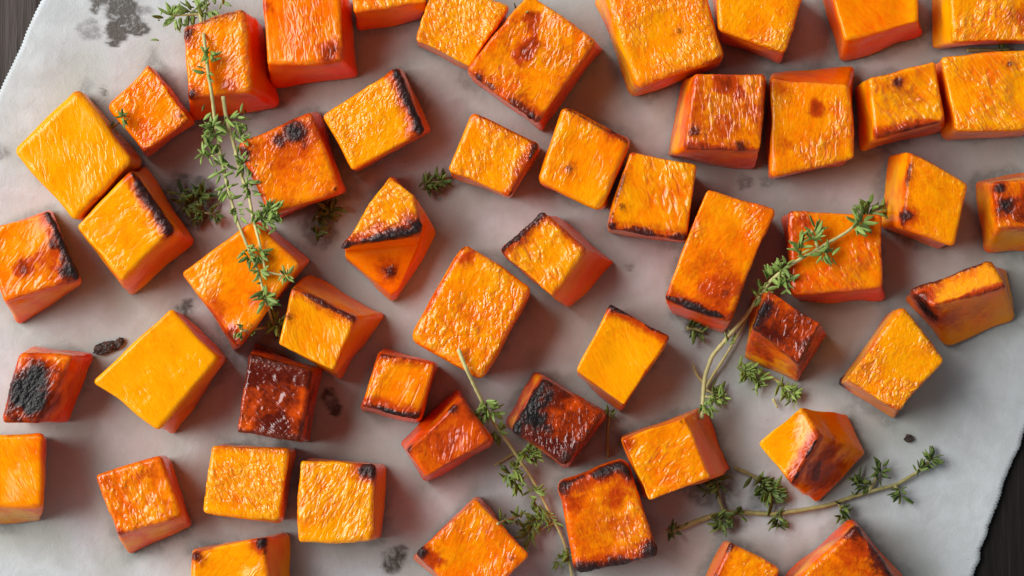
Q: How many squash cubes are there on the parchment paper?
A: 52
